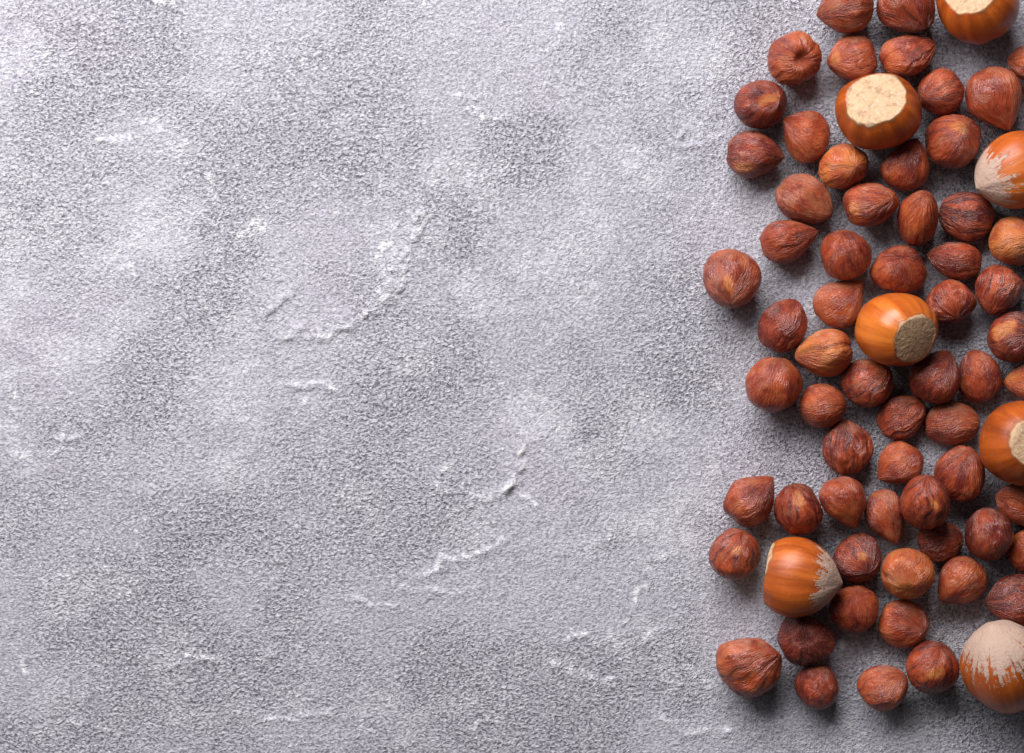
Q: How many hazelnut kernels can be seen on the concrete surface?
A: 62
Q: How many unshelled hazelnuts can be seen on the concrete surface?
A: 7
